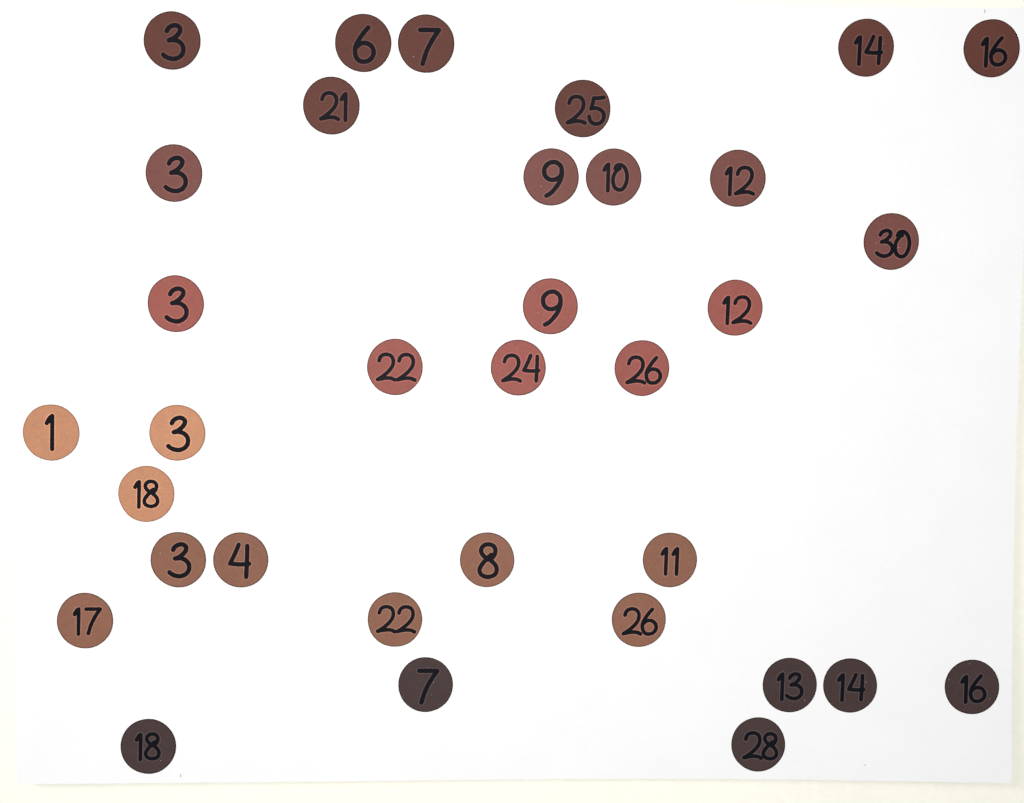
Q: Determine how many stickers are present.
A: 34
